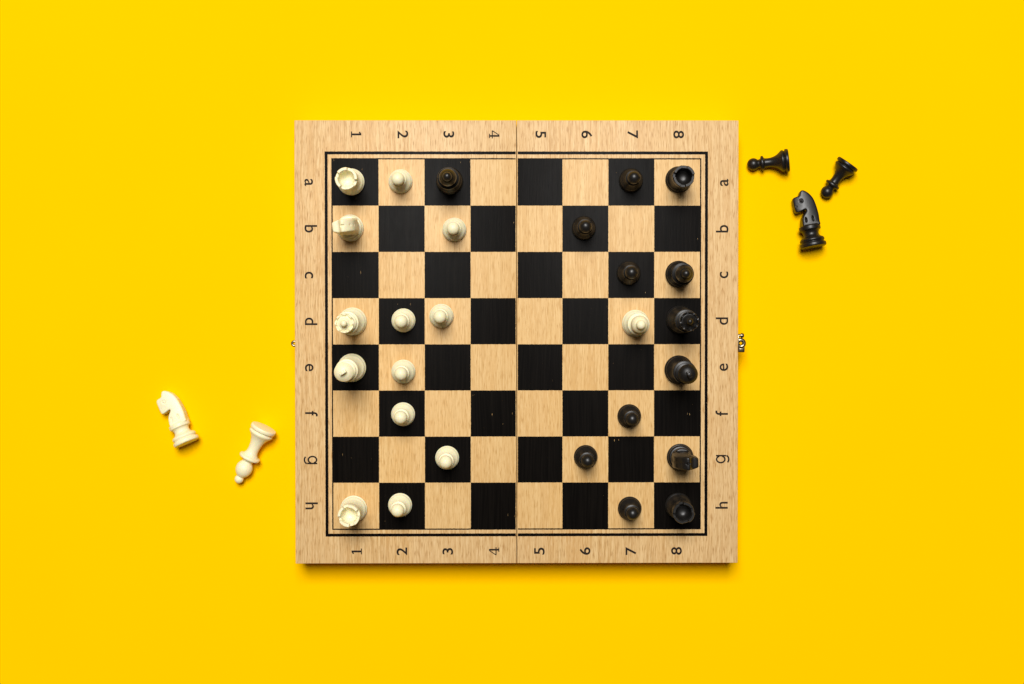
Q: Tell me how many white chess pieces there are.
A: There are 16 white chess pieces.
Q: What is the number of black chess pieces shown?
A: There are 16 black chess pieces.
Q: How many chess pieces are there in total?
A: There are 32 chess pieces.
